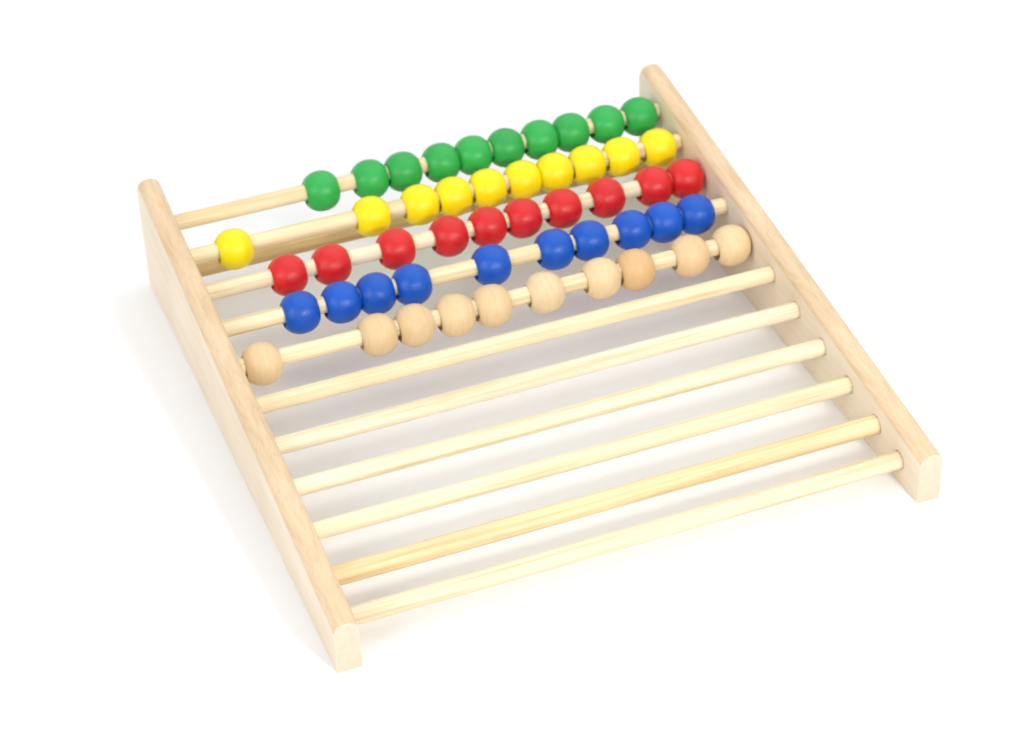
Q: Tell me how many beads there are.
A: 50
